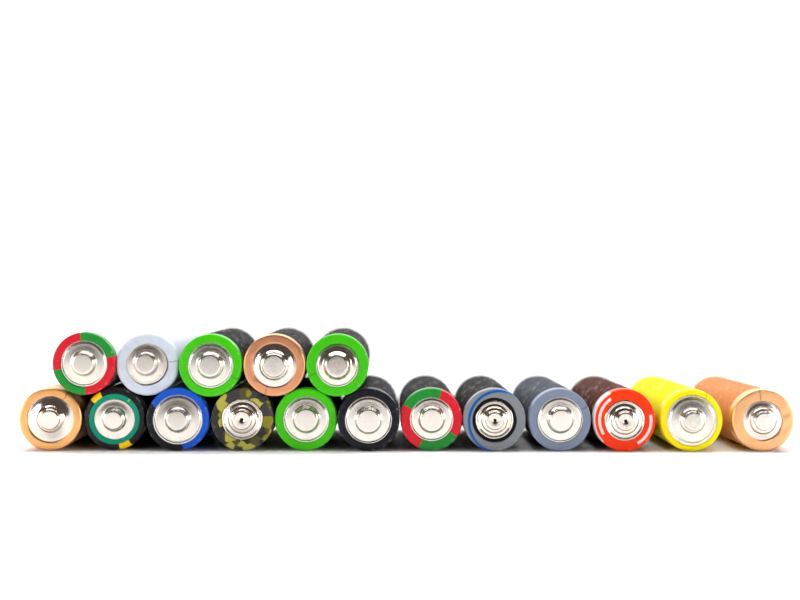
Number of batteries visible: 17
